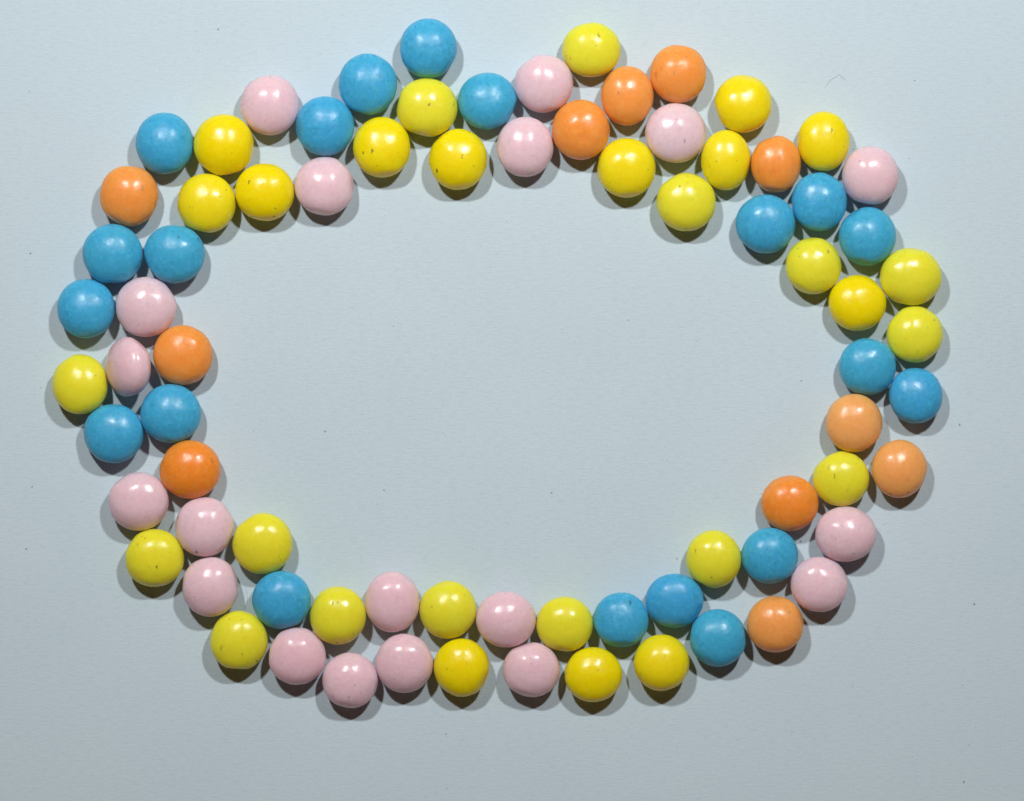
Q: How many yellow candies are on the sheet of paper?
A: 28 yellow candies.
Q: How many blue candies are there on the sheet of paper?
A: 20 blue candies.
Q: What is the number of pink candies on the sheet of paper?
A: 19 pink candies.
